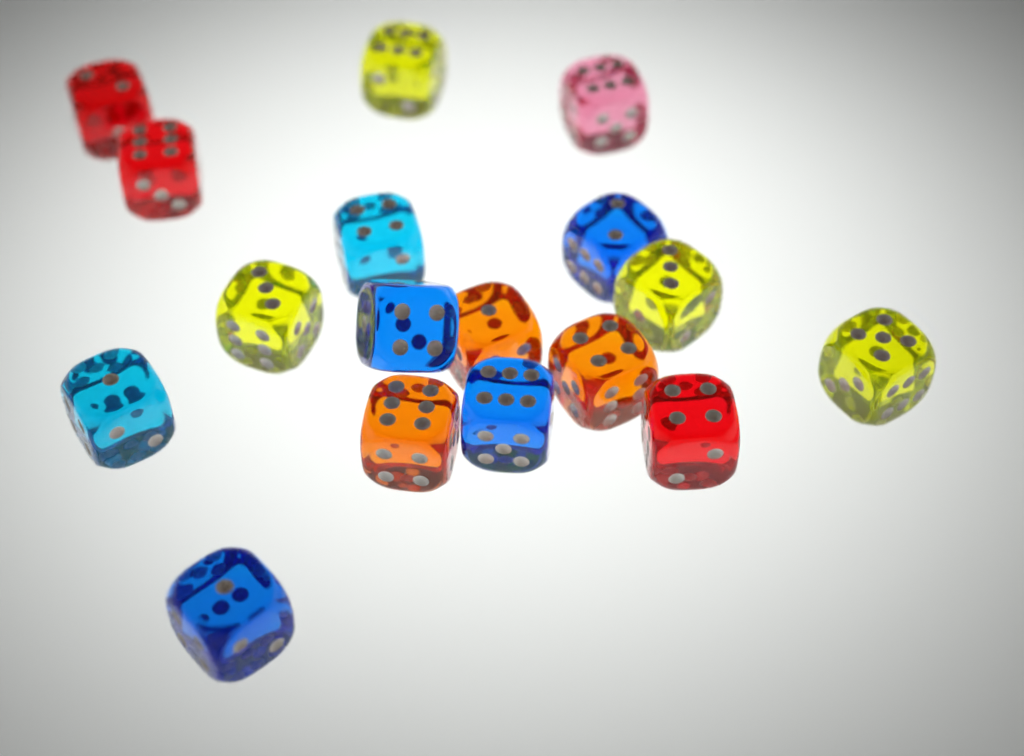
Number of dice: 17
